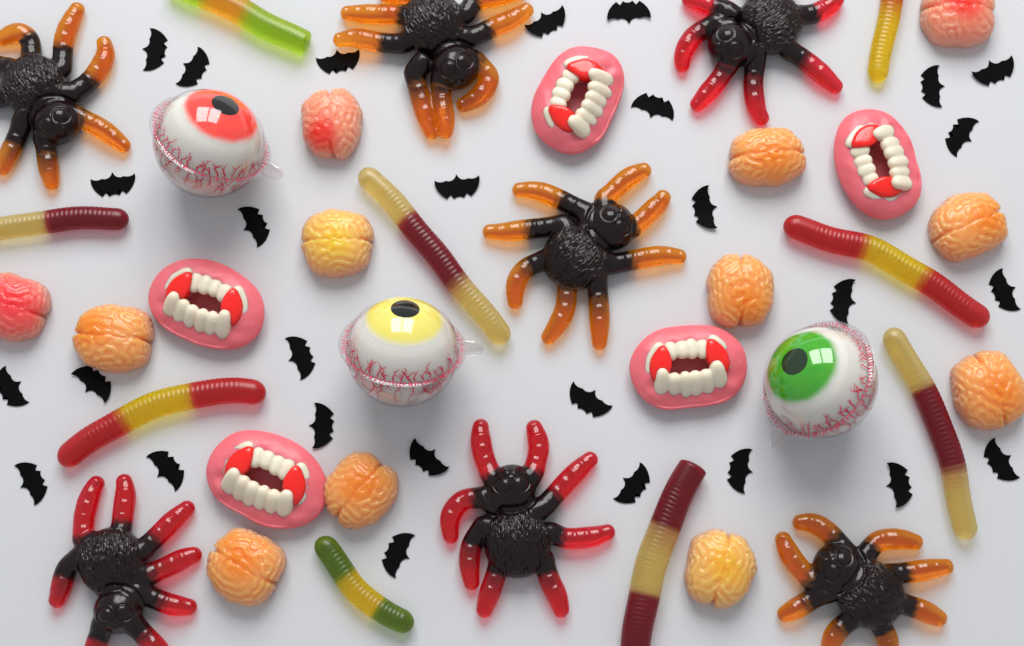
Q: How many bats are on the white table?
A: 28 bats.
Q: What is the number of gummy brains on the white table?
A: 12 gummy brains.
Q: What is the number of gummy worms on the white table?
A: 9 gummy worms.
